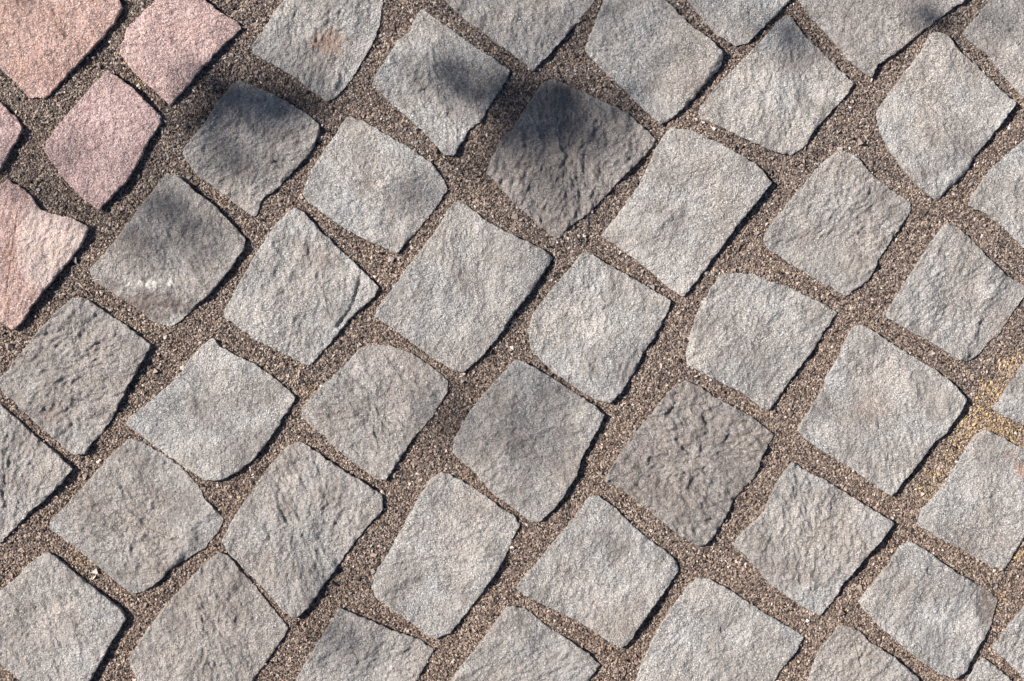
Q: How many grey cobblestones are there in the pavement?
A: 44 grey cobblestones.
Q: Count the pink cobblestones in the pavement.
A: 5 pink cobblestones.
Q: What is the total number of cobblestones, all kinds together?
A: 49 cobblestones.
